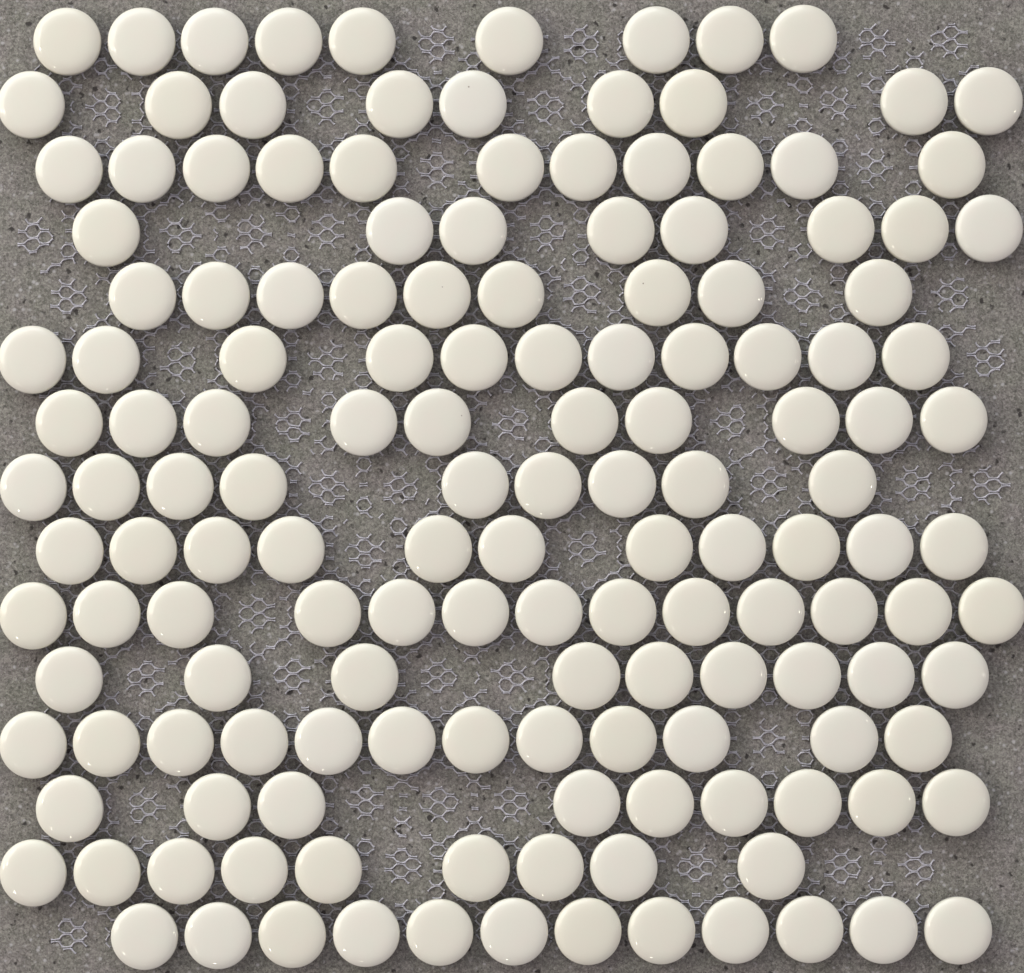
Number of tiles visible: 151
